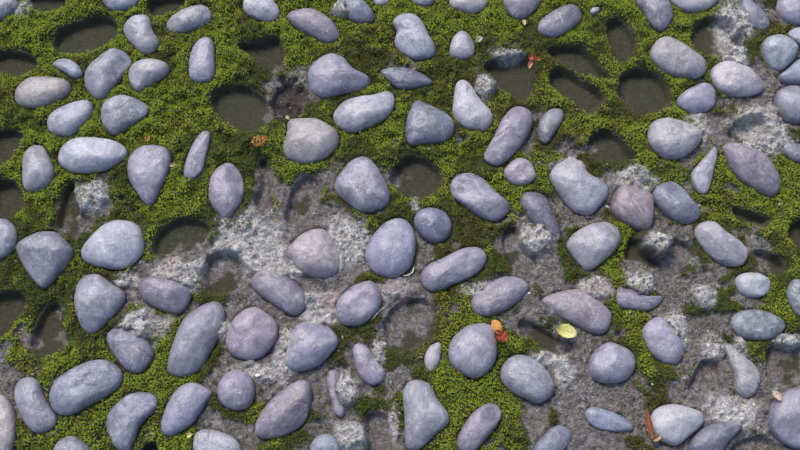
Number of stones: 105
